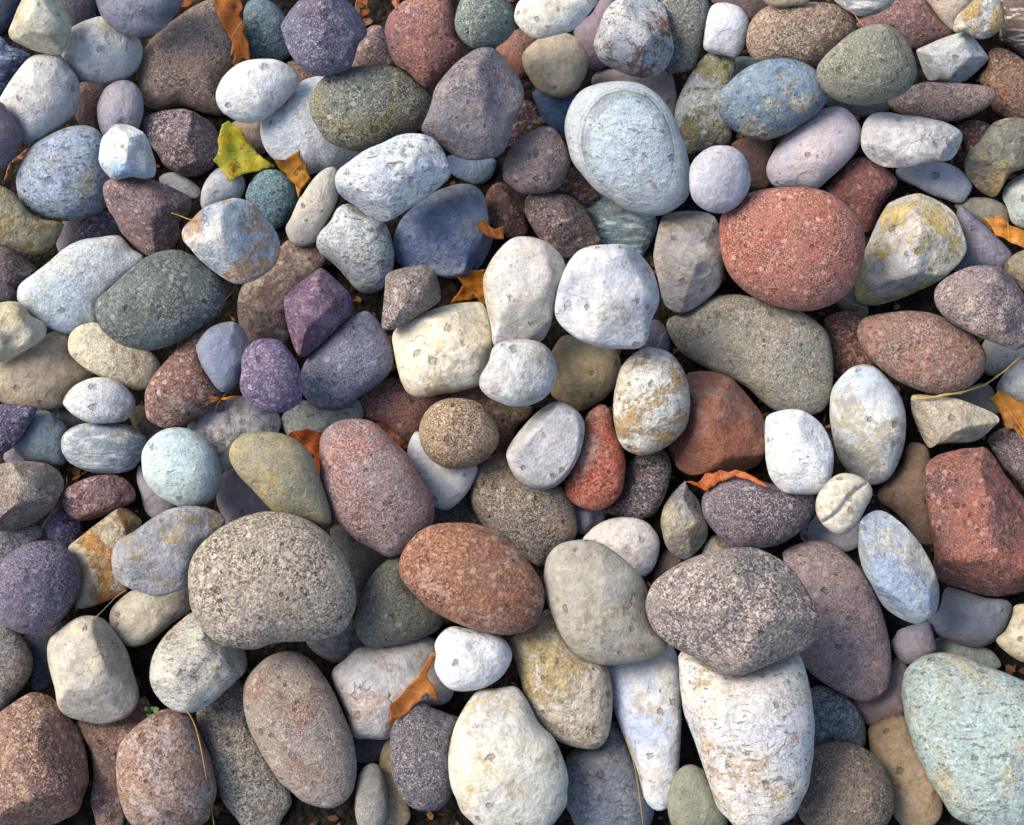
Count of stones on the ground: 198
